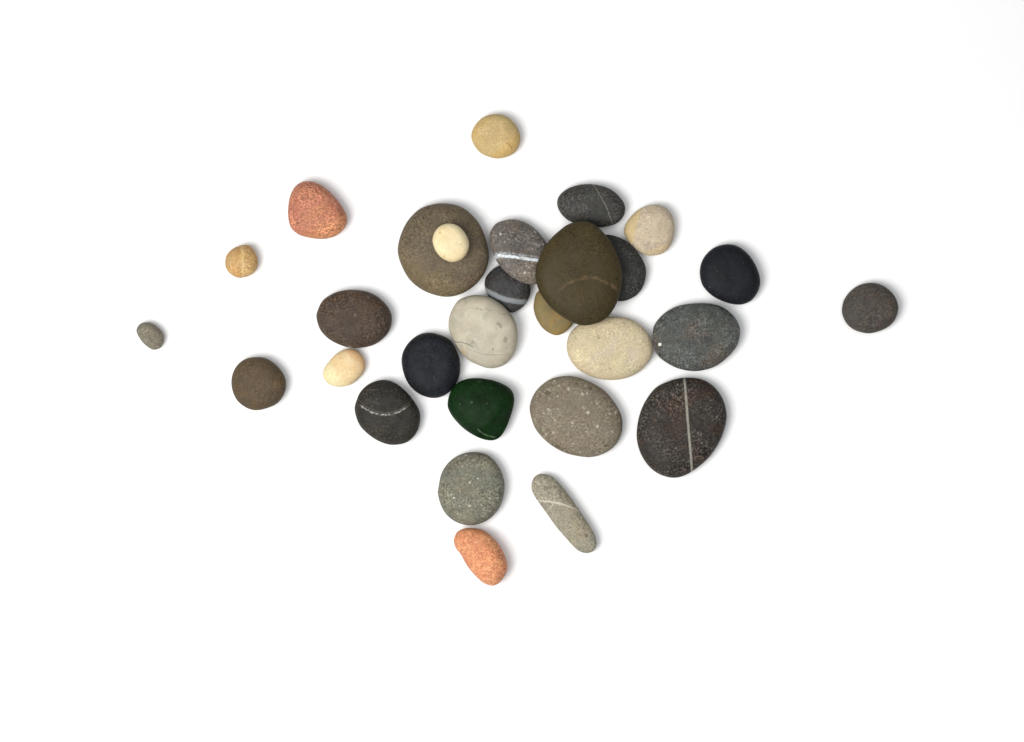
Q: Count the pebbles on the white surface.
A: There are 29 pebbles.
